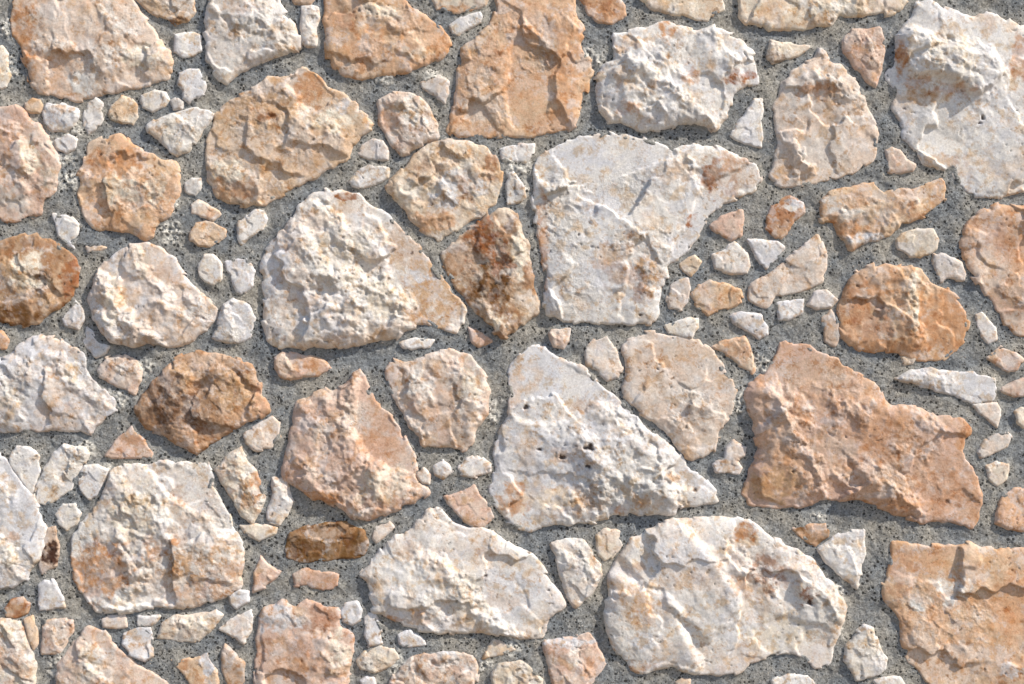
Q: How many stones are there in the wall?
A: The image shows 155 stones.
